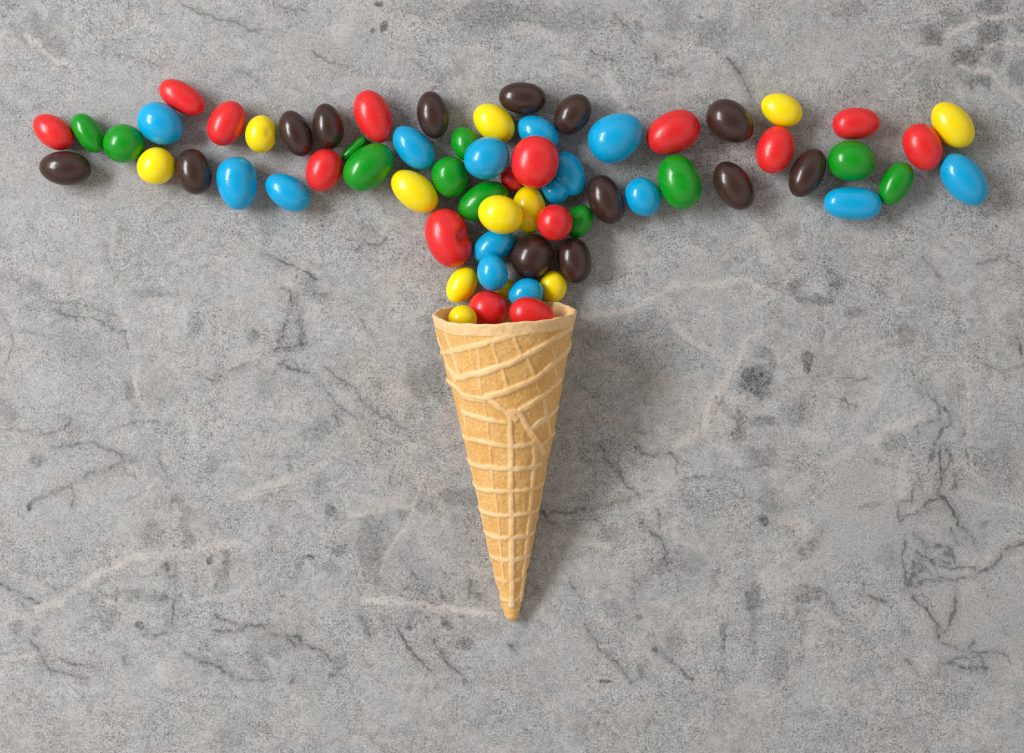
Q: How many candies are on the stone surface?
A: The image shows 65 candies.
